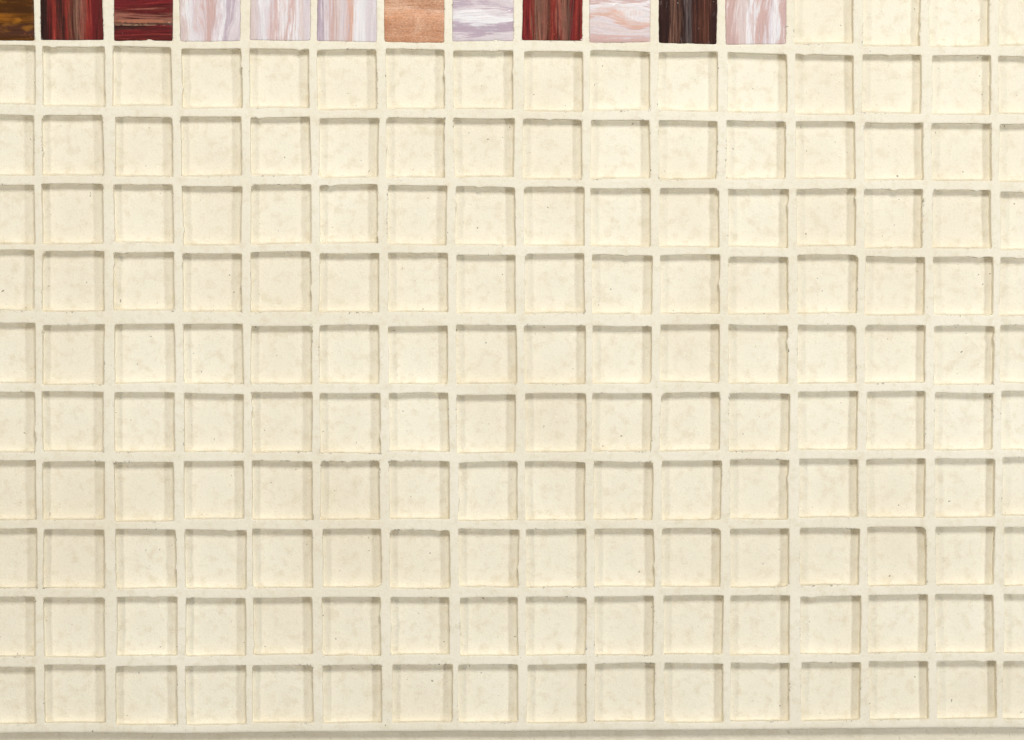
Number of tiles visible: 12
